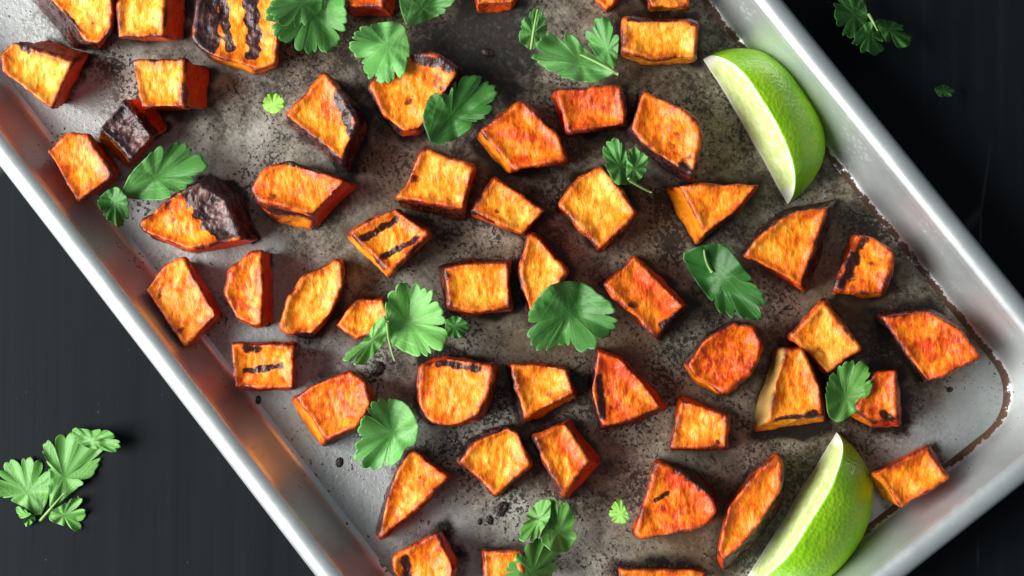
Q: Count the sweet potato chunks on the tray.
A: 53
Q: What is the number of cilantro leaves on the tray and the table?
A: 21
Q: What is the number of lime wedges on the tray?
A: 2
